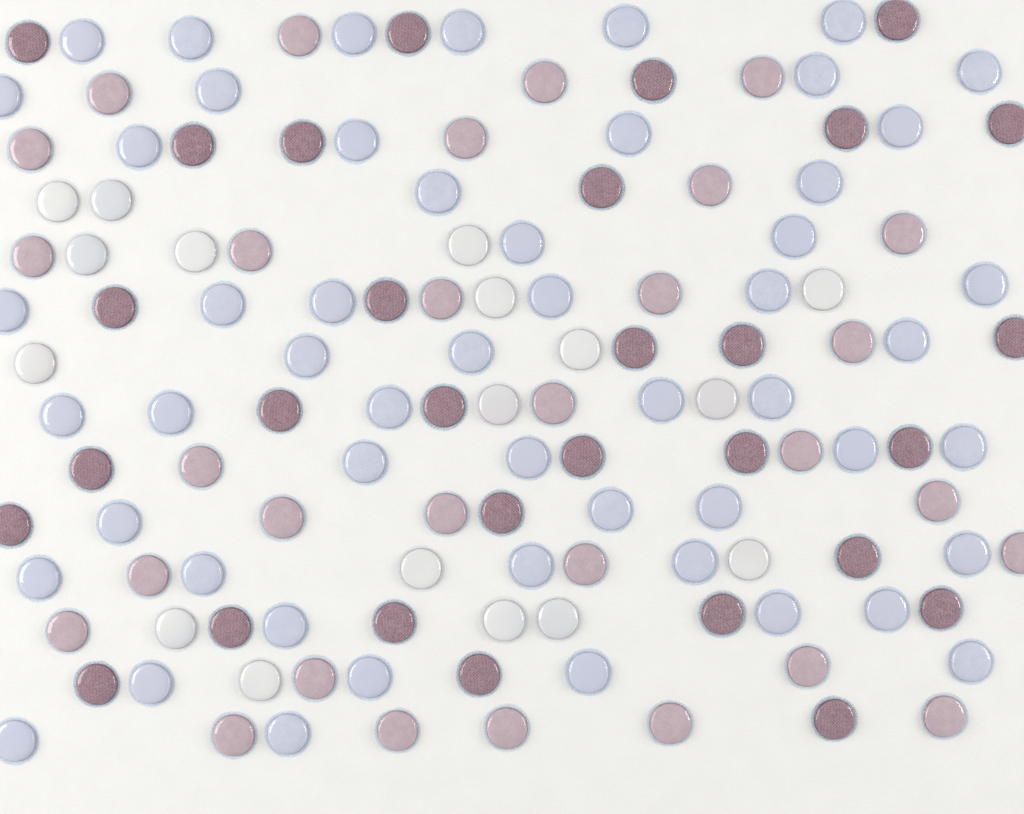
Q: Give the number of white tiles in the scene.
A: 17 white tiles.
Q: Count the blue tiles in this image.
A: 53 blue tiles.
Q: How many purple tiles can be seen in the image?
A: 30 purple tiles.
